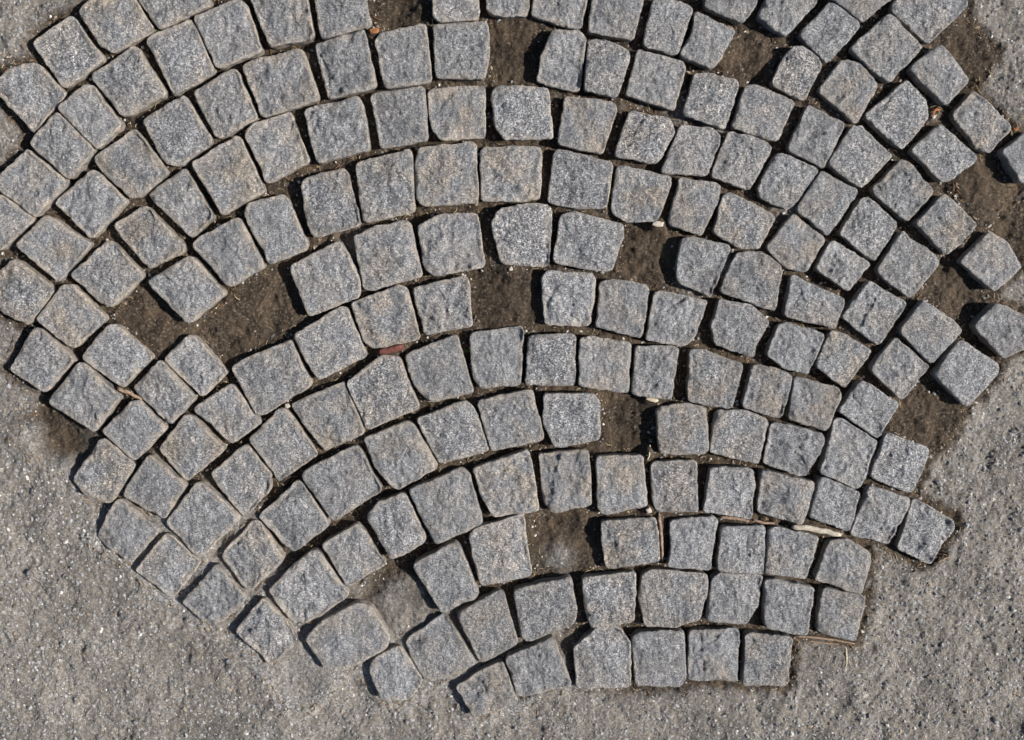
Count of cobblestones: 182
